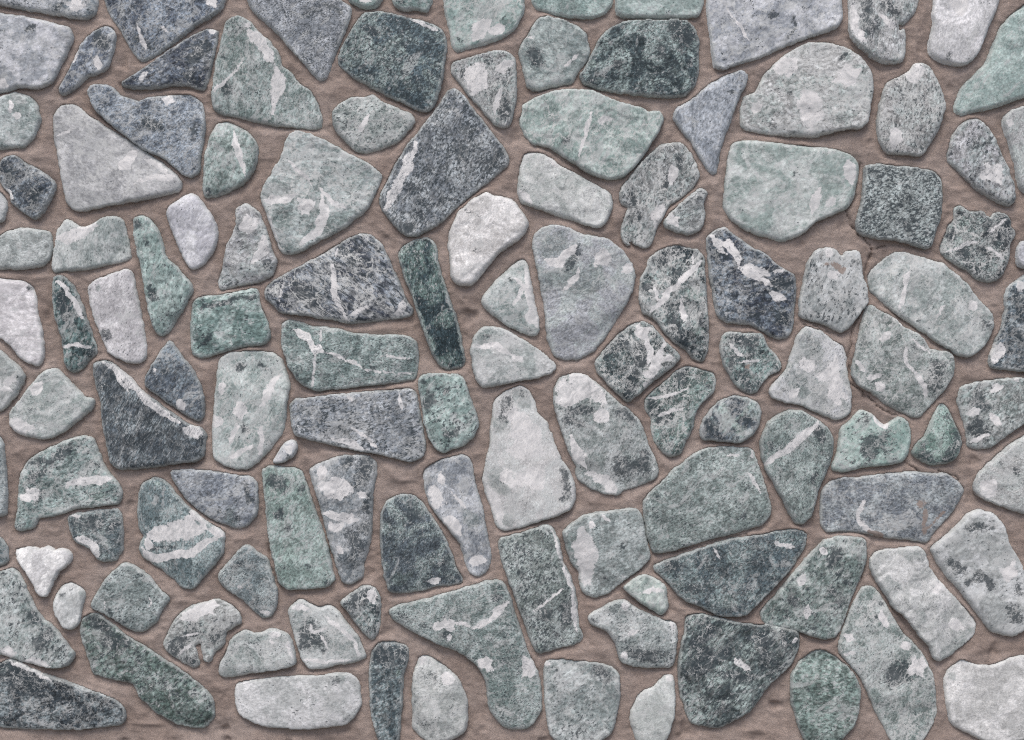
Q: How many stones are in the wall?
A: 125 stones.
